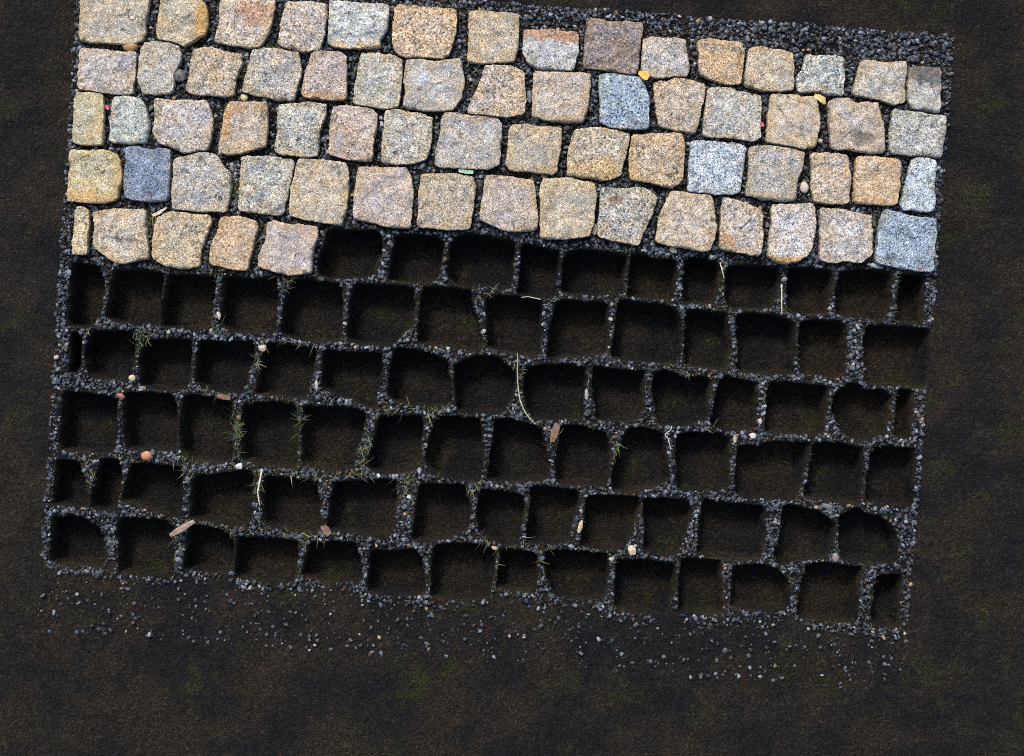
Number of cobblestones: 66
